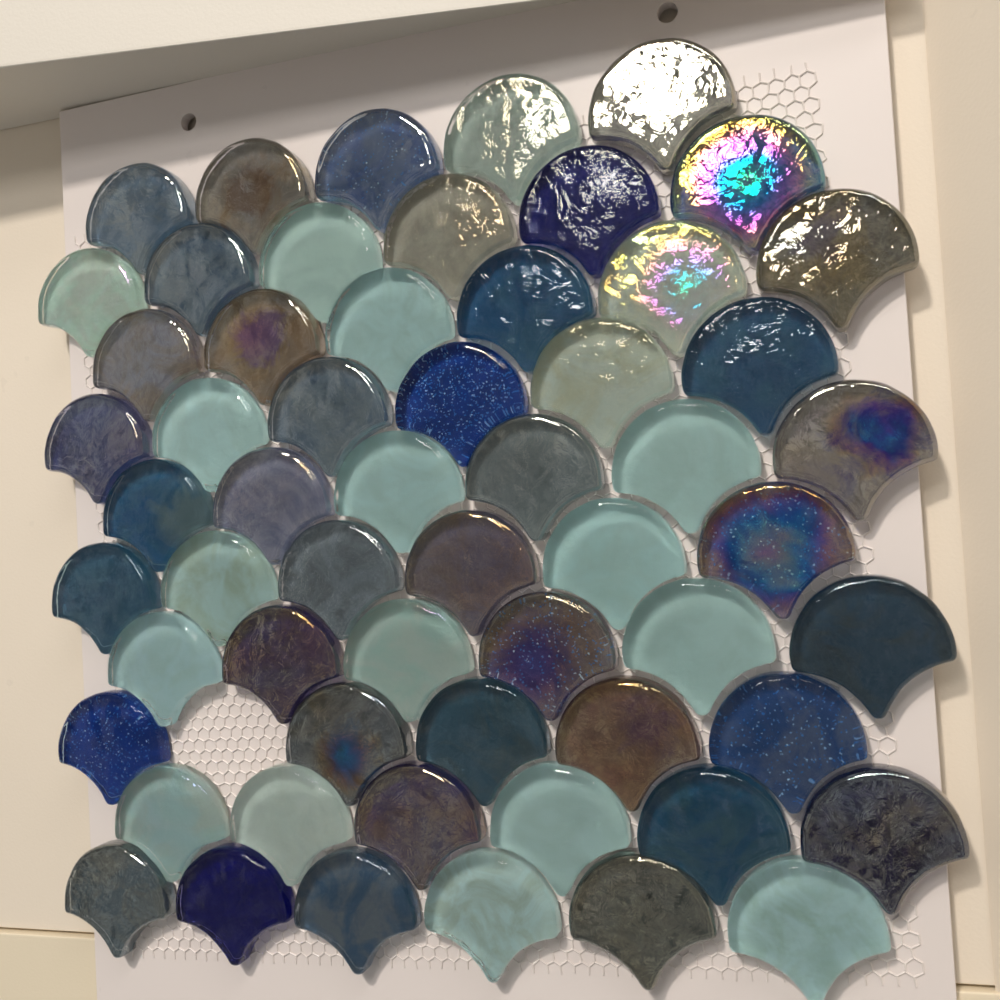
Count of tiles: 58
